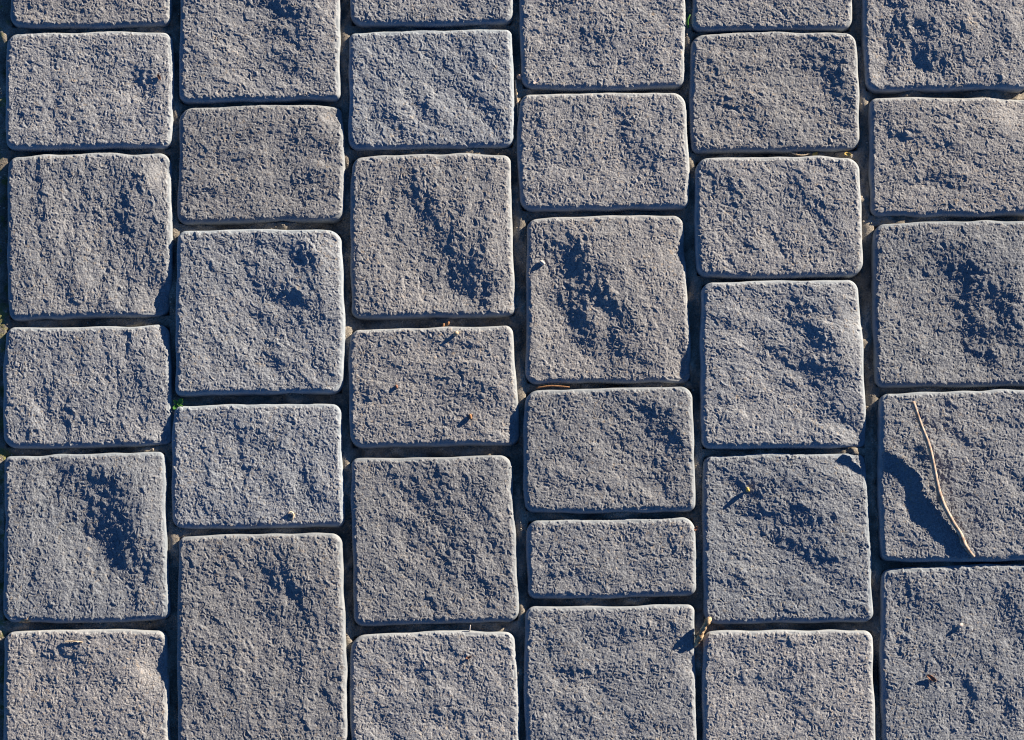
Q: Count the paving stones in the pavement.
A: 34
